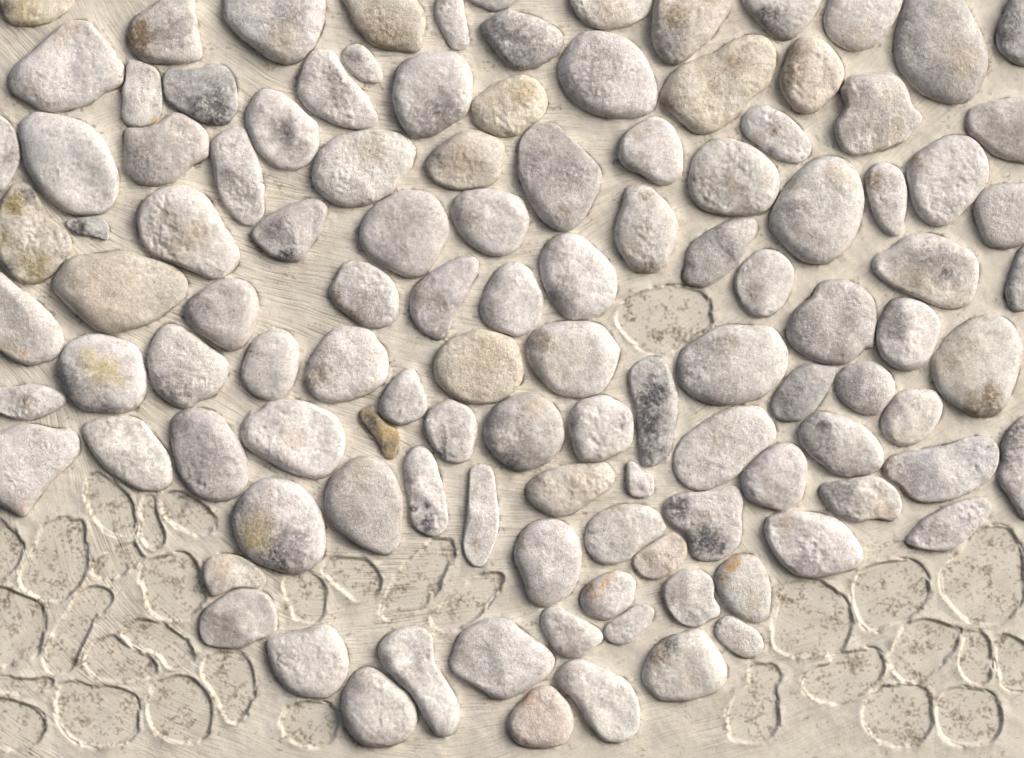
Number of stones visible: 115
